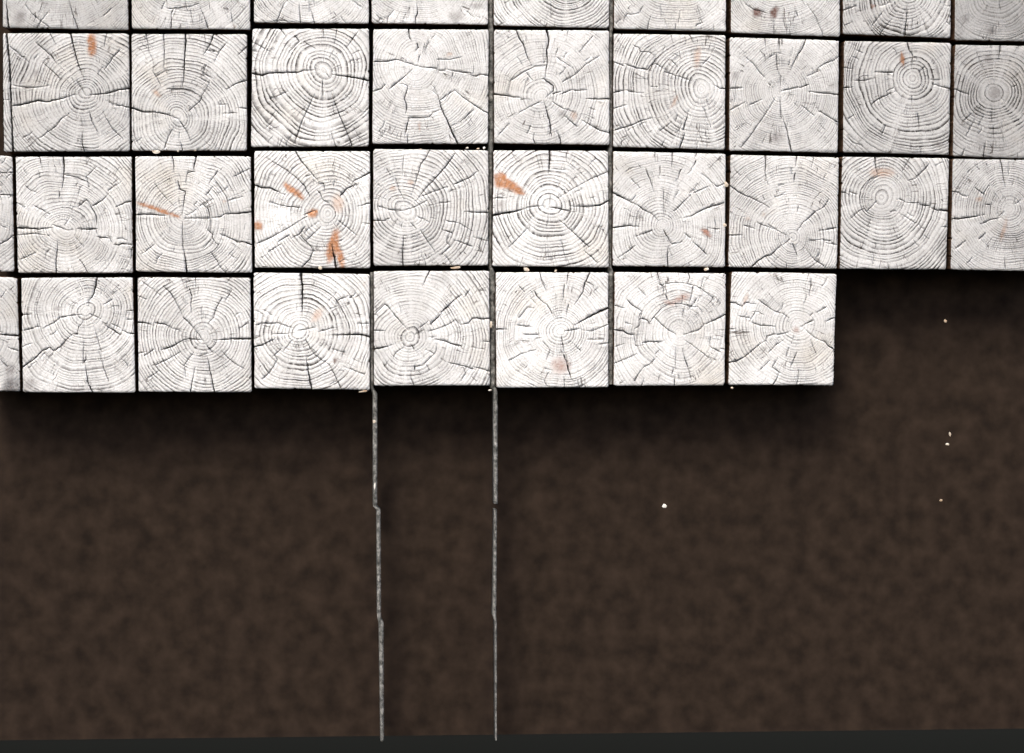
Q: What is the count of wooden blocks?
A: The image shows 36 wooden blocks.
